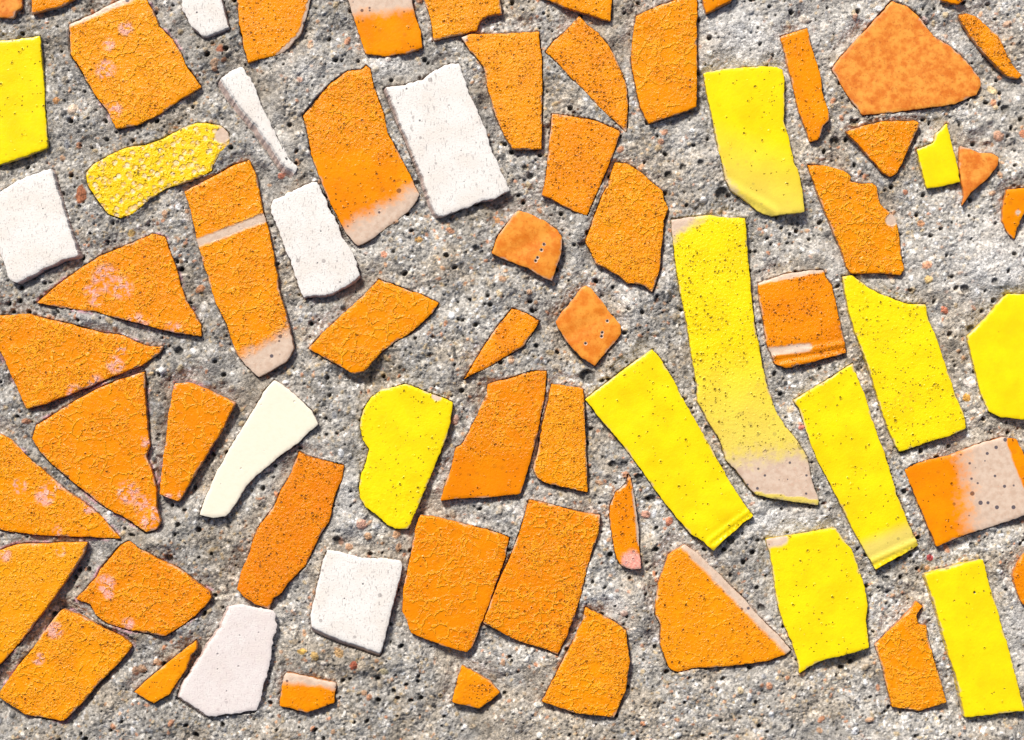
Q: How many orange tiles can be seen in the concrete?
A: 50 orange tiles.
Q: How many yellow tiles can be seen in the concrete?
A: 12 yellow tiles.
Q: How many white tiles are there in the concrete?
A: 8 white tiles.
